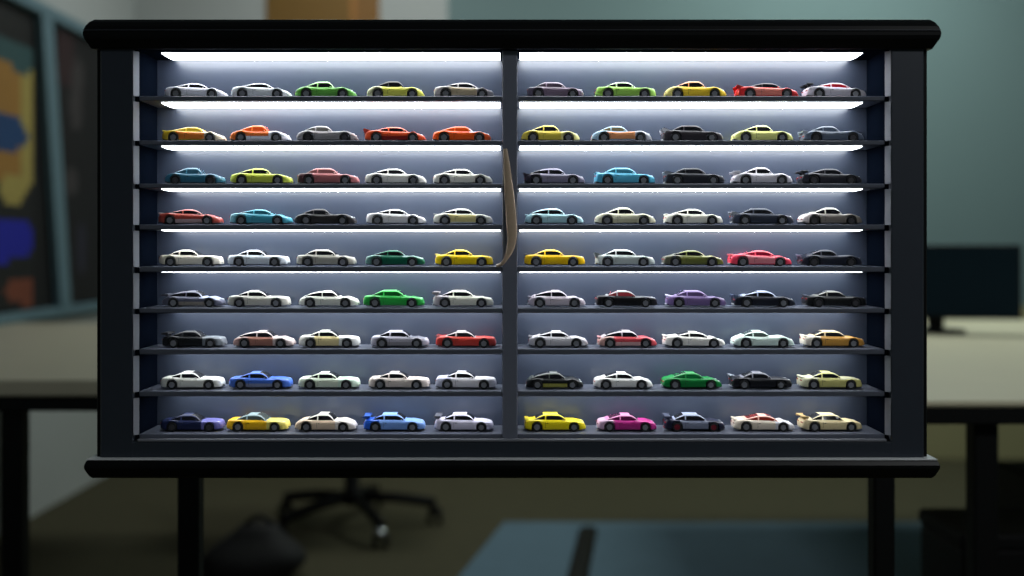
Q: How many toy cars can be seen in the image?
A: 90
